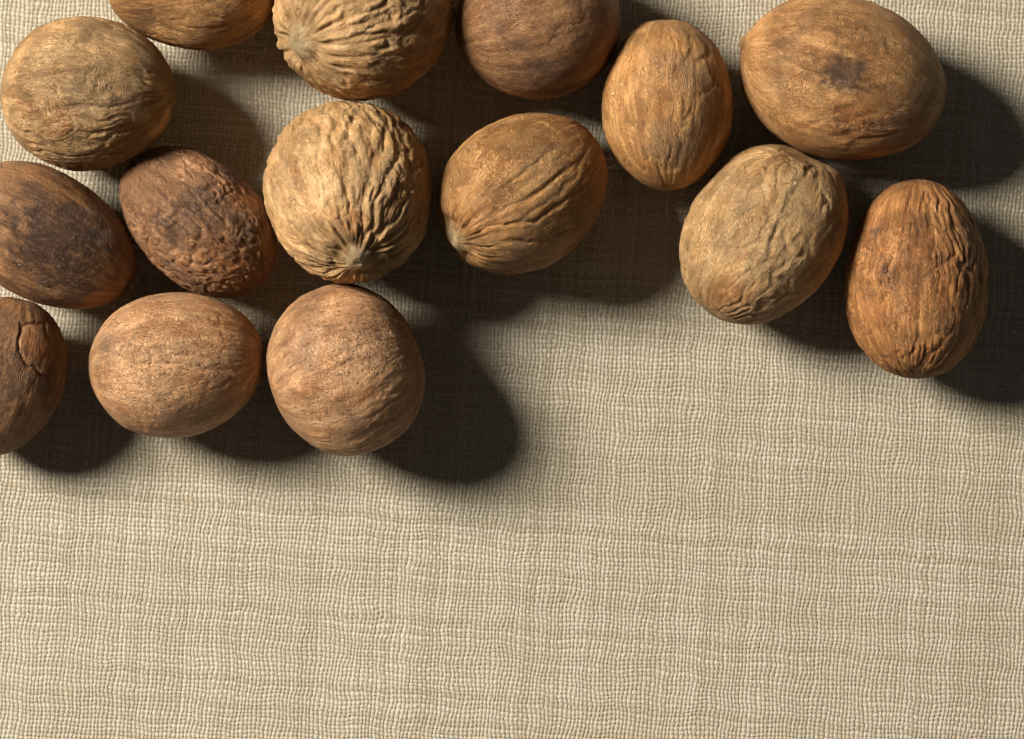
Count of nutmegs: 15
